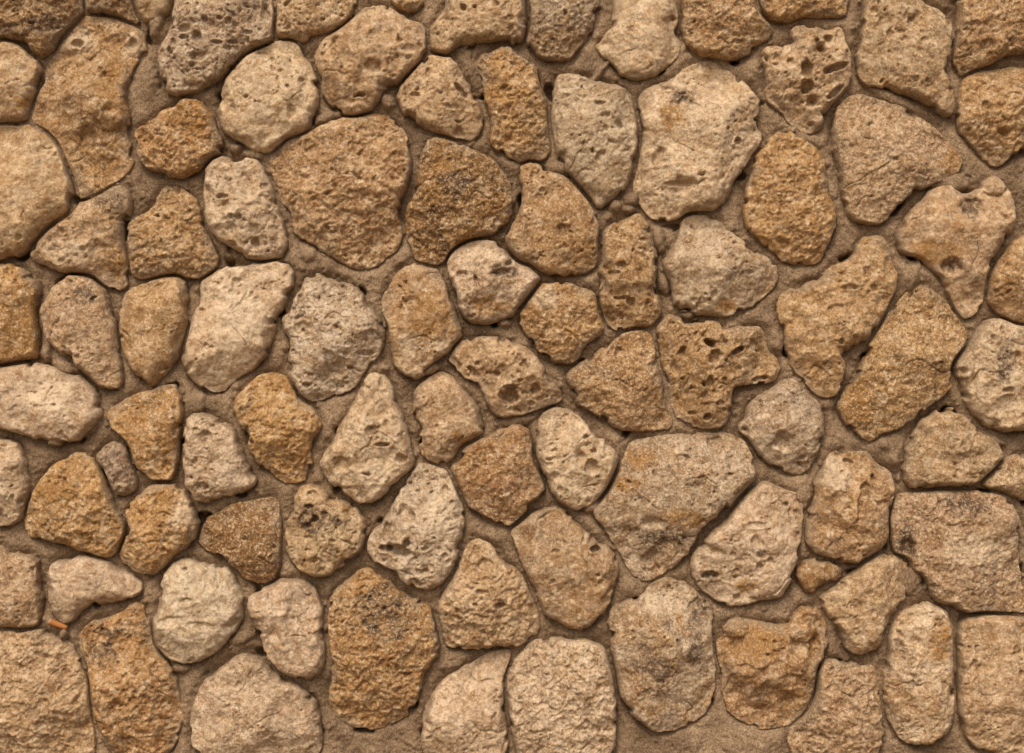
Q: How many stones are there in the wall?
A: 92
